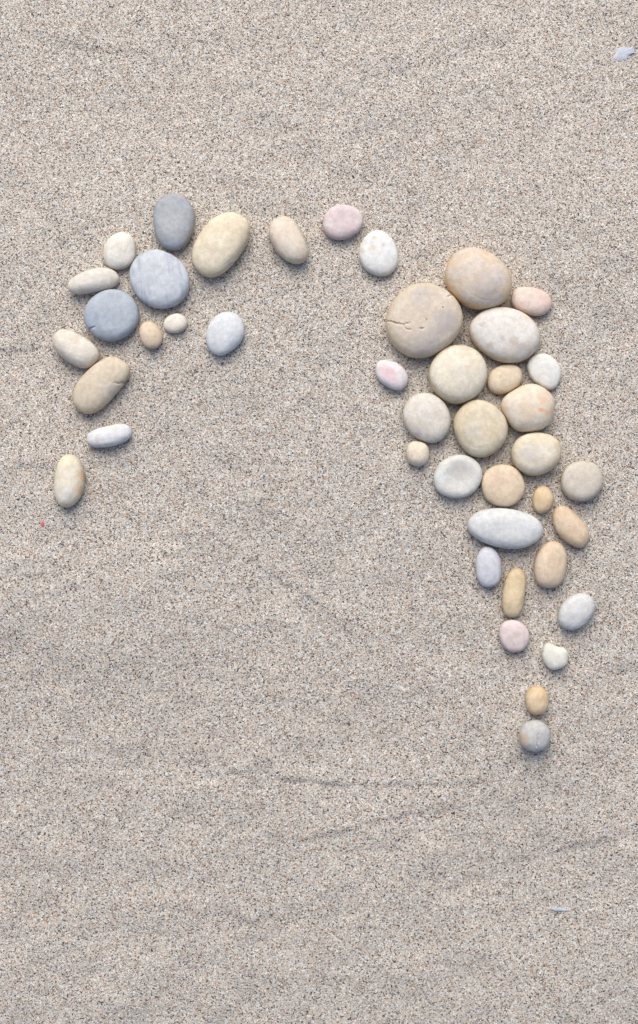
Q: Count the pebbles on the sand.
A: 43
